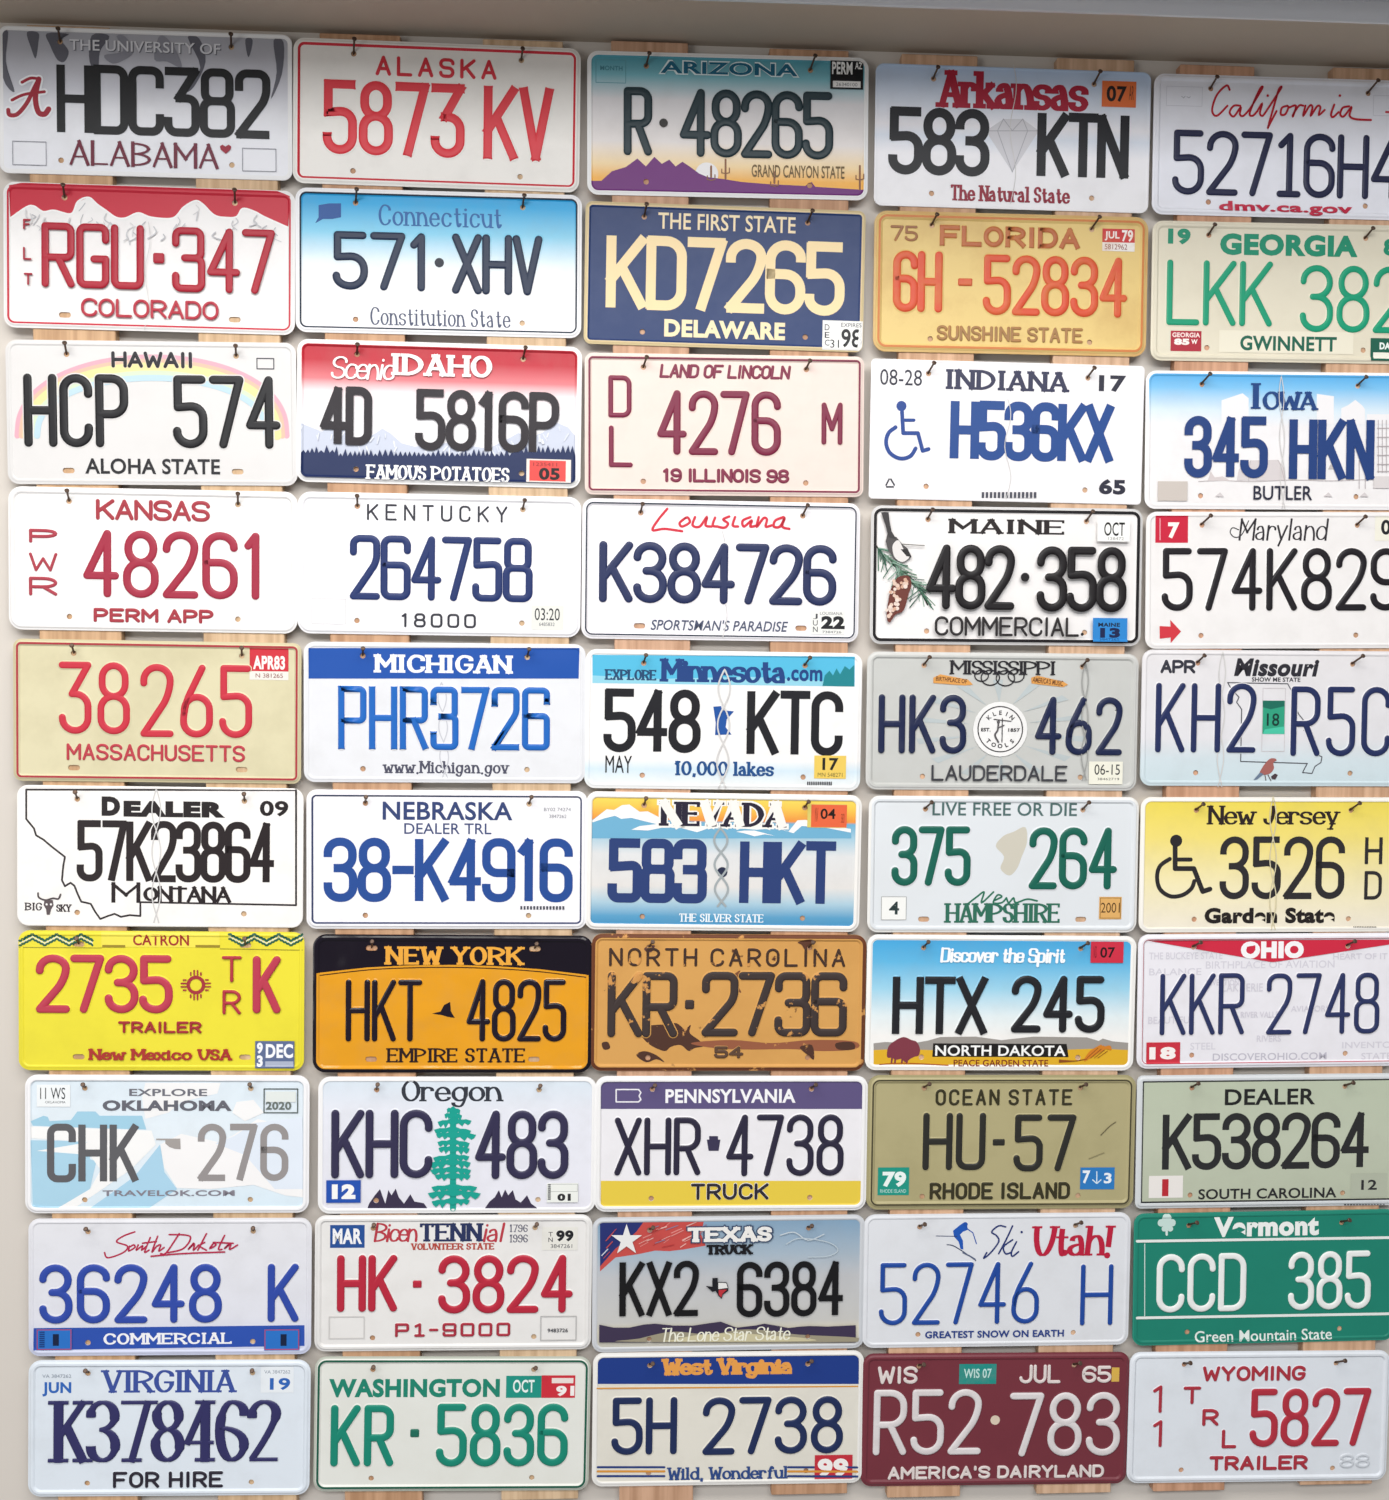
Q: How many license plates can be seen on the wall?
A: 50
